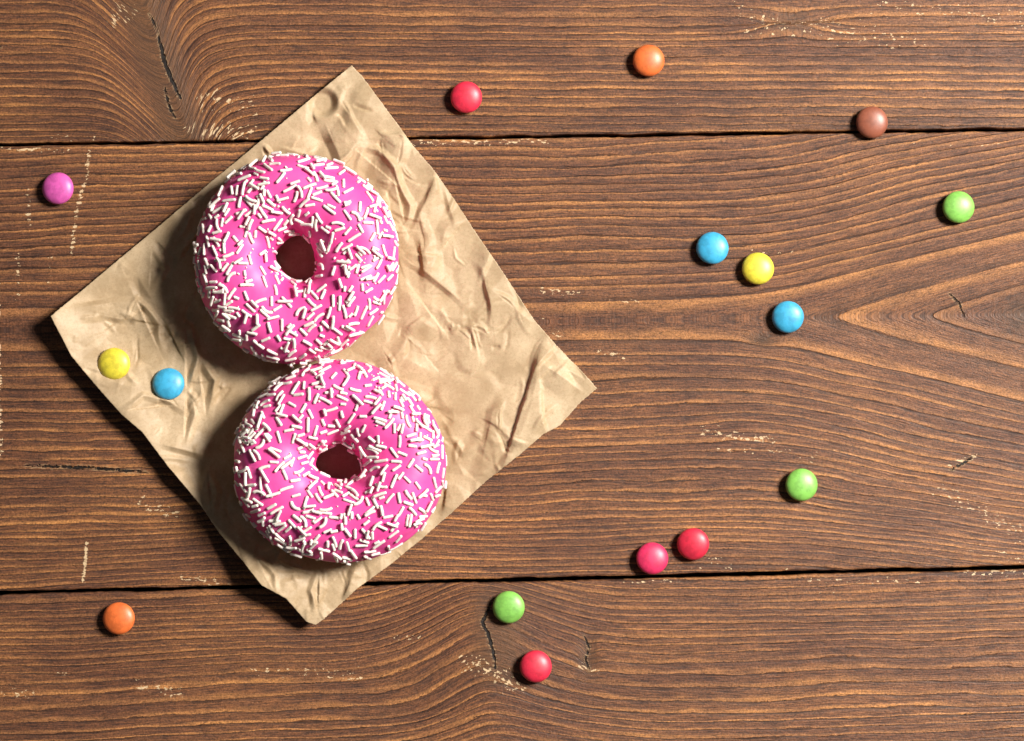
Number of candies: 16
